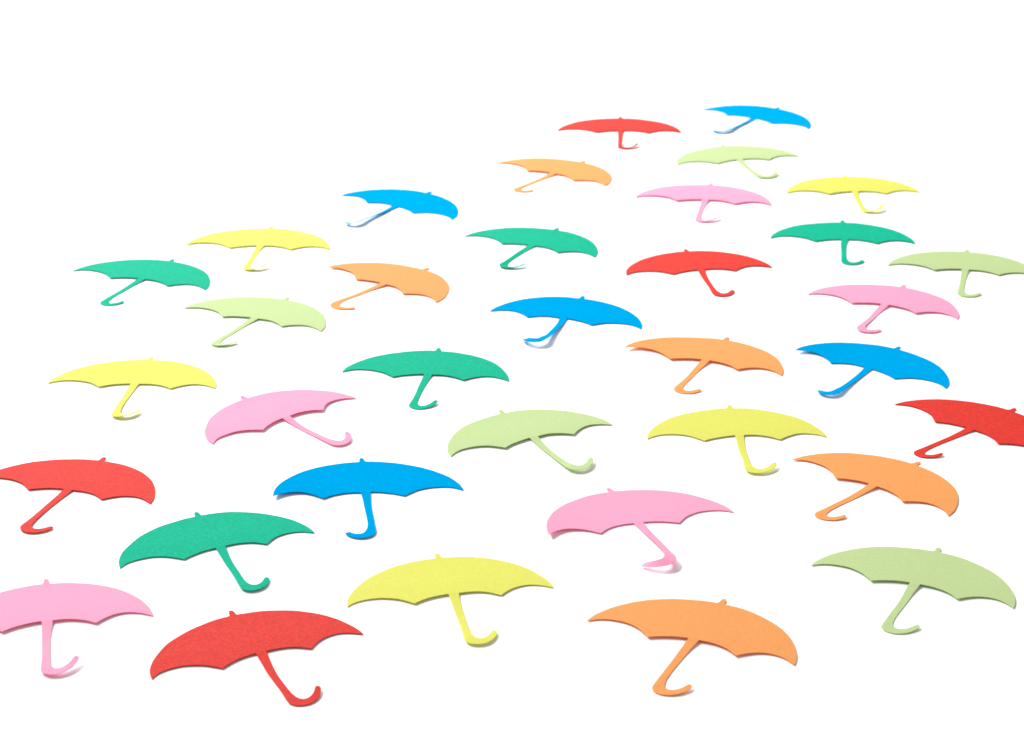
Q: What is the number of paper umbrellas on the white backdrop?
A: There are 35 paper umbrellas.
